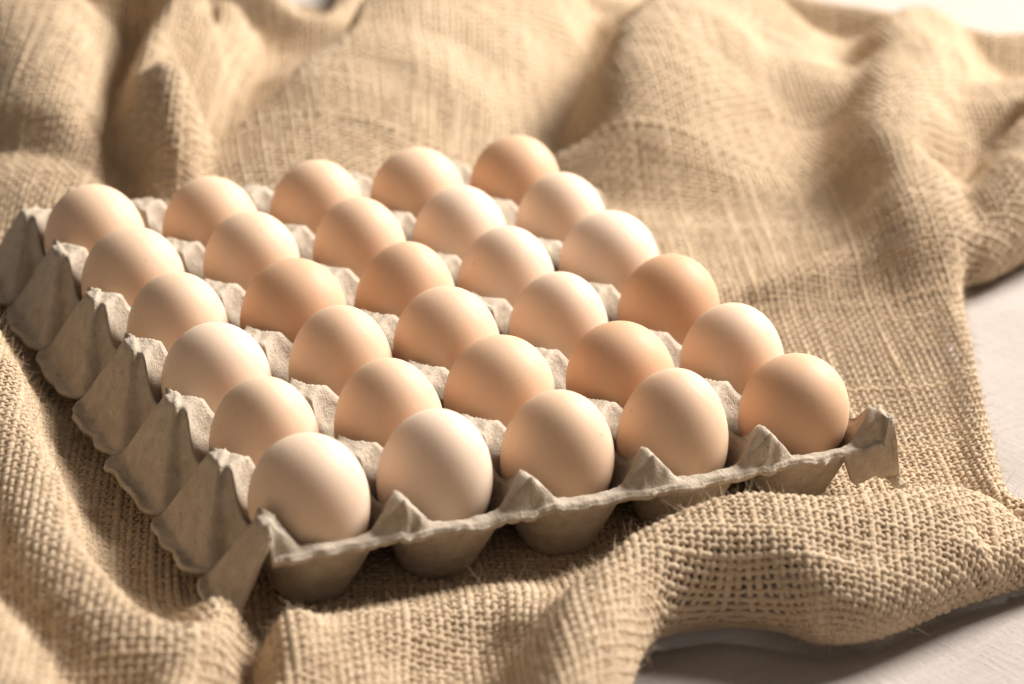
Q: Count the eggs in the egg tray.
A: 30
